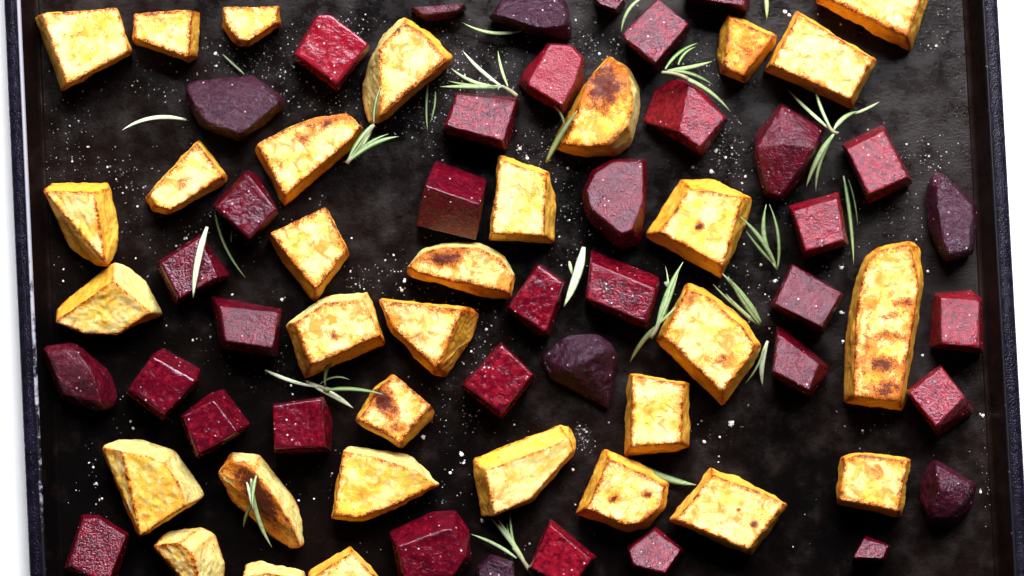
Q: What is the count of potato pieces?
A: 32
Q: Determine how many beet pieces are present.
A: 38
